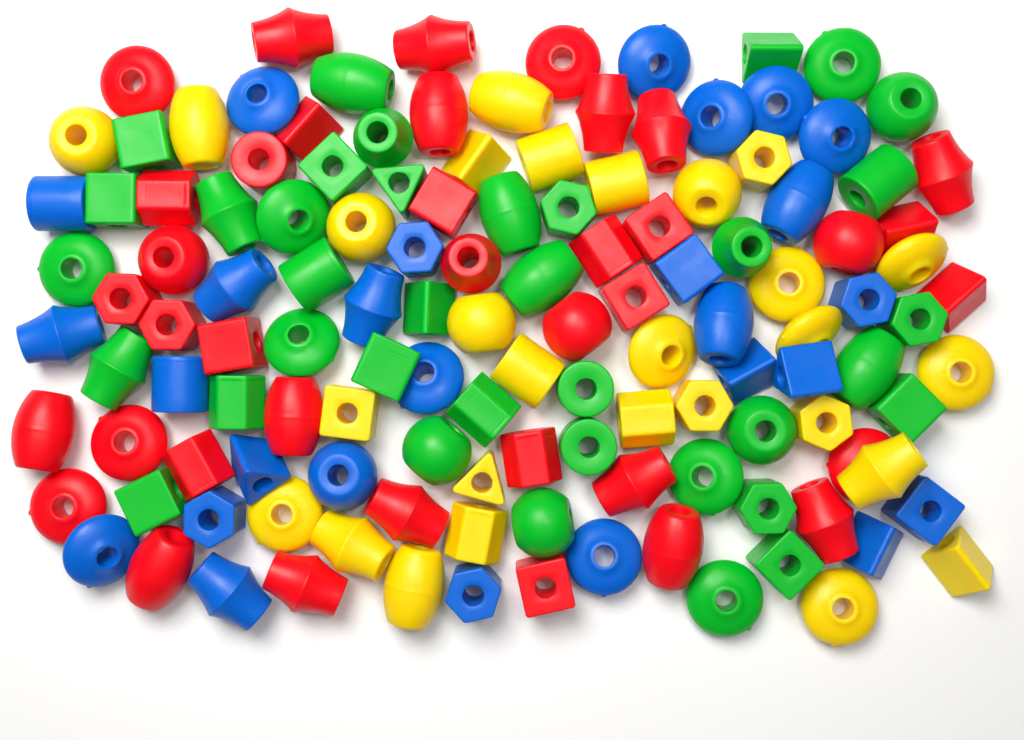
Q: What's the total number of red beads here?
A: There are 38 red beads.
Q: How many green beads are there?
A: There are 37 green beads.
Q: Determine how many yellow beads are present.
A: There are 28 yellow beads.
